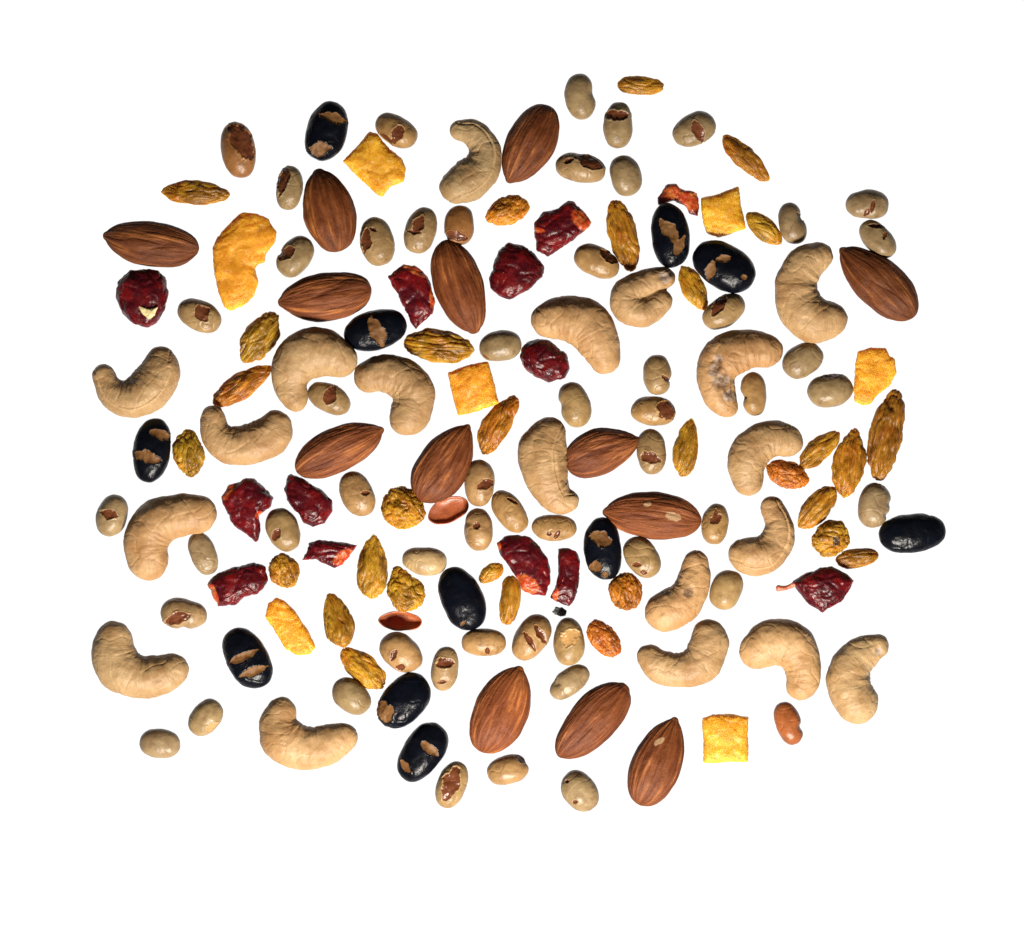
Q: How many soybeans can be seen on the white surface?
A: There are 54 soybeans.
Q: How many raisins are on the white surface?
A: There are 30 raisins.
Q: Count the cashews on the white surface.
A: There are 19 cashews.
